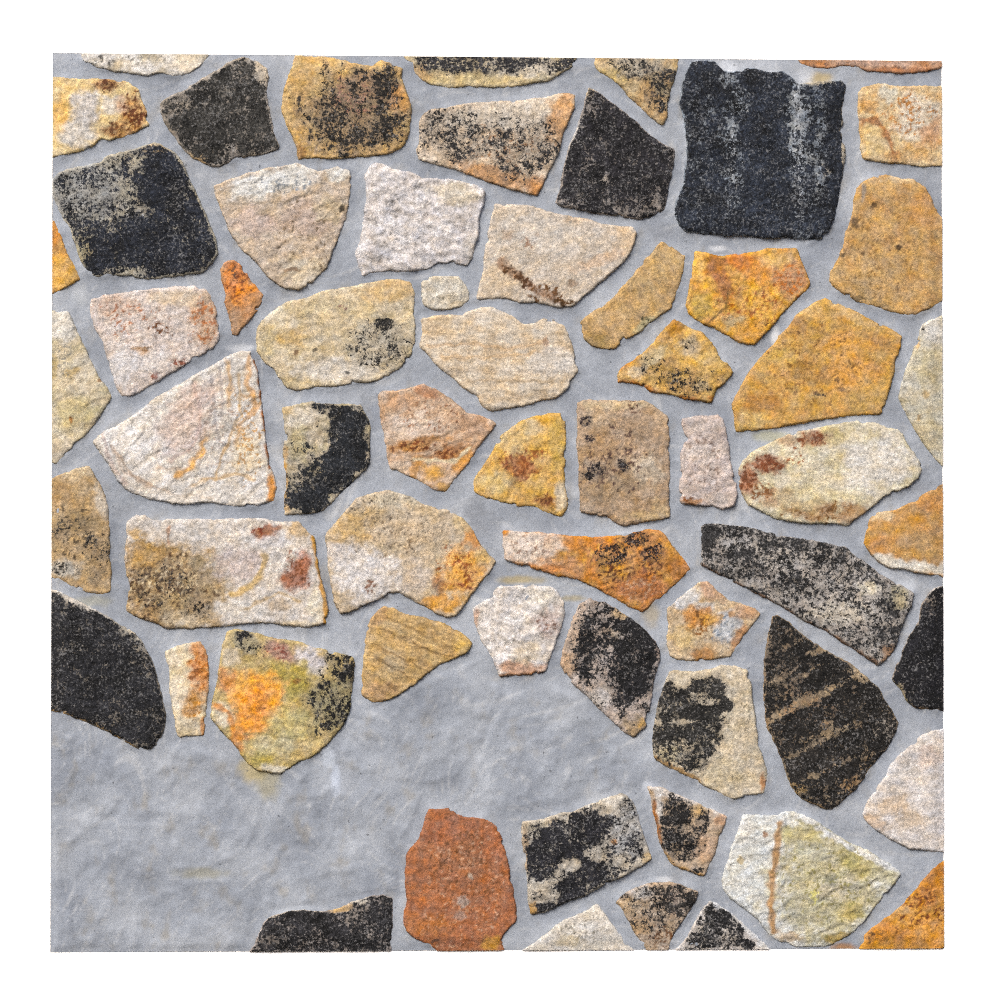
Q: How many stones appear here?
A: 61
